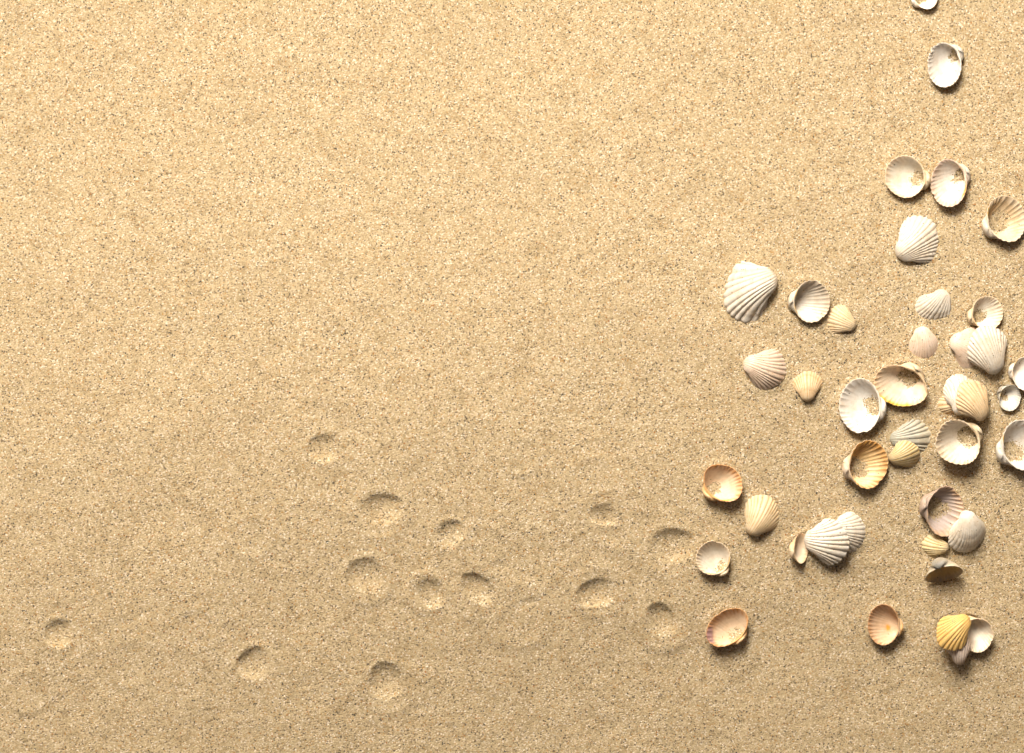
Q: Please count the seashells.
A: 43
